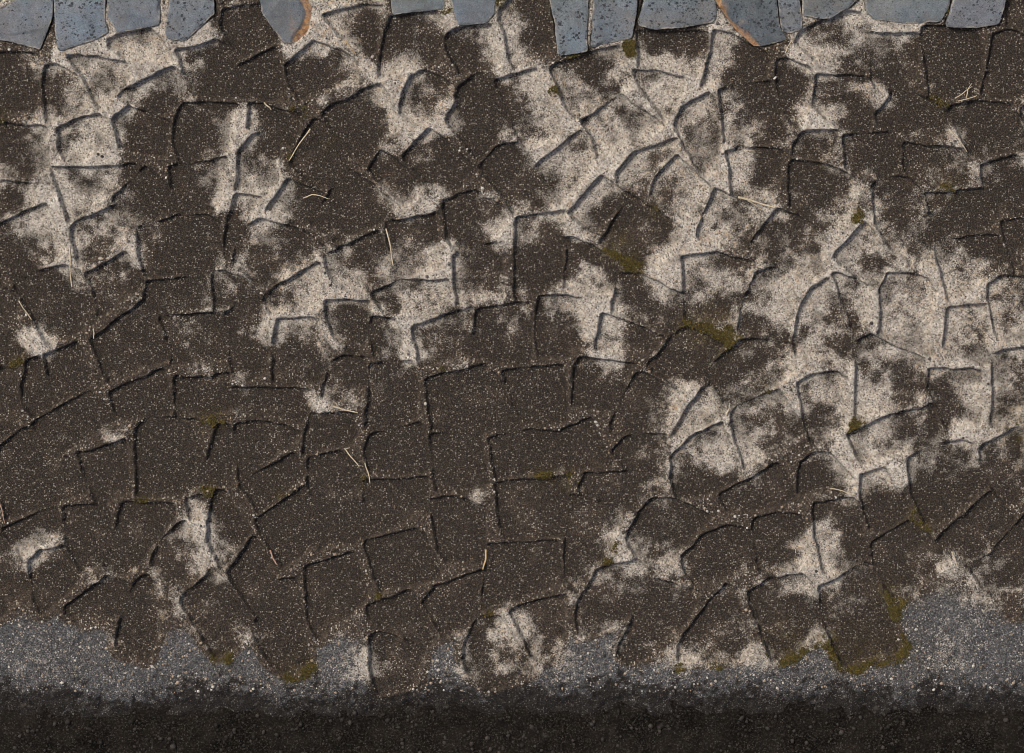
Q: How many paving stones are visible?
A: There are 15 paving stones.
